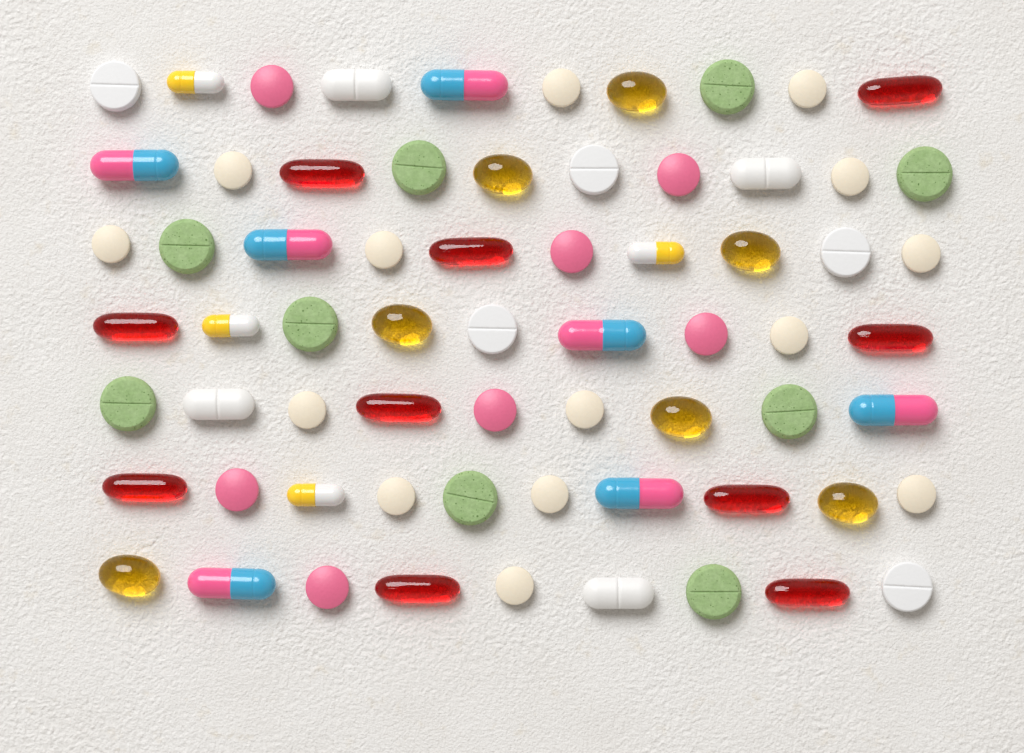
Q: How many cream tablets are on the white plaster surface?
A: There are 14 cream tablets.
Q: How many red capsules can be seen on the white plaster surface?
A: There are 10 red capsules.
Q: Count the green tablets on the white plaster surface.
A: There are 9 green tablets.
